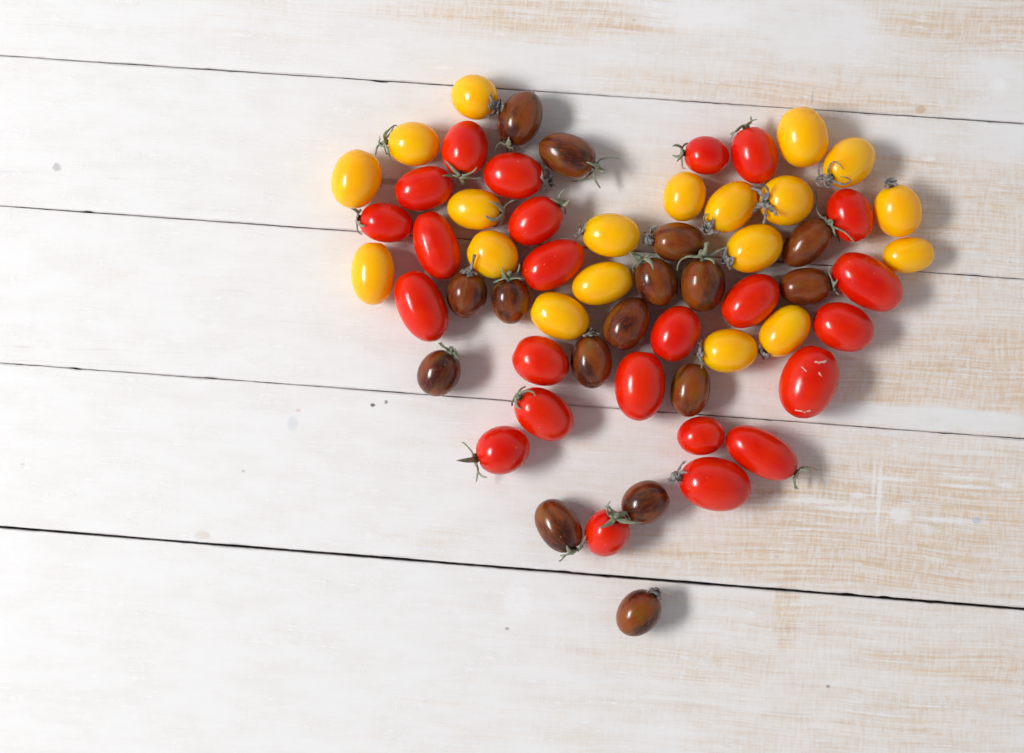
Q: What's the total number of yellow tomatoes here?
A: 19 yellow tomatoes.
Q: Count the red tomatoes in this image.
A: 24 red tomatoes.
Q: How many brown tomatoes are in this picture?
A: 16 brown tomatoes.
